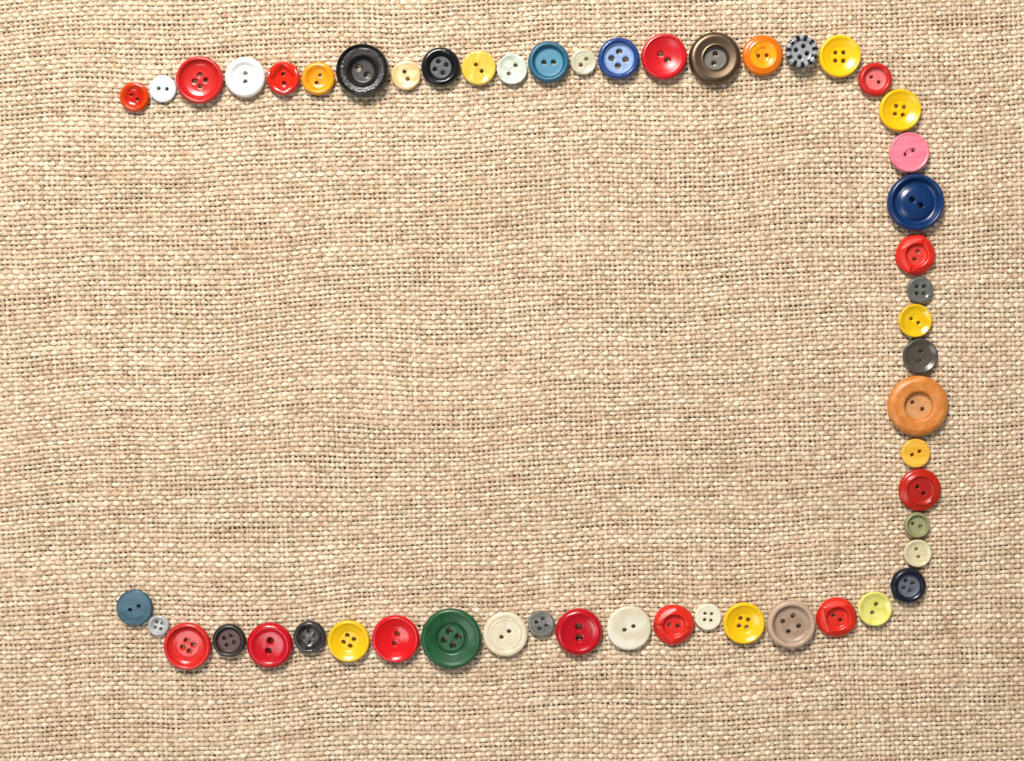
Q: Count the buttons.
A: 52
